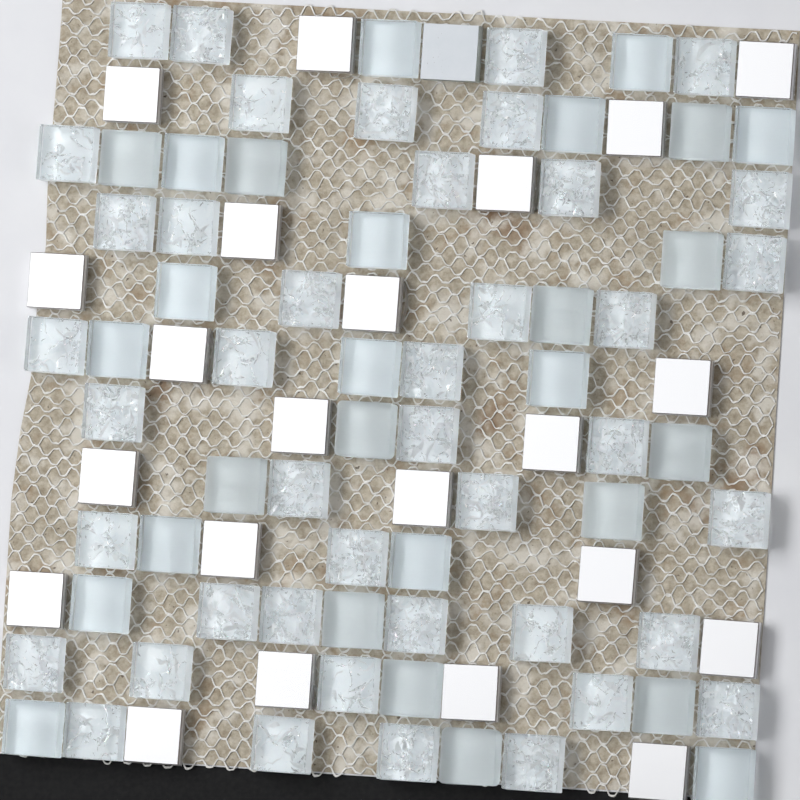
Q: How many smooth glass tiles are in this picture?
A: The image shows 28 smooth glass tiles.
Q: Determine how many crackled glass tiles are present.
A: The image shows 42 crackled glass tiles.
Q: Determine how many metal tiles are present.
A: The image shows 22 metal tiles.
